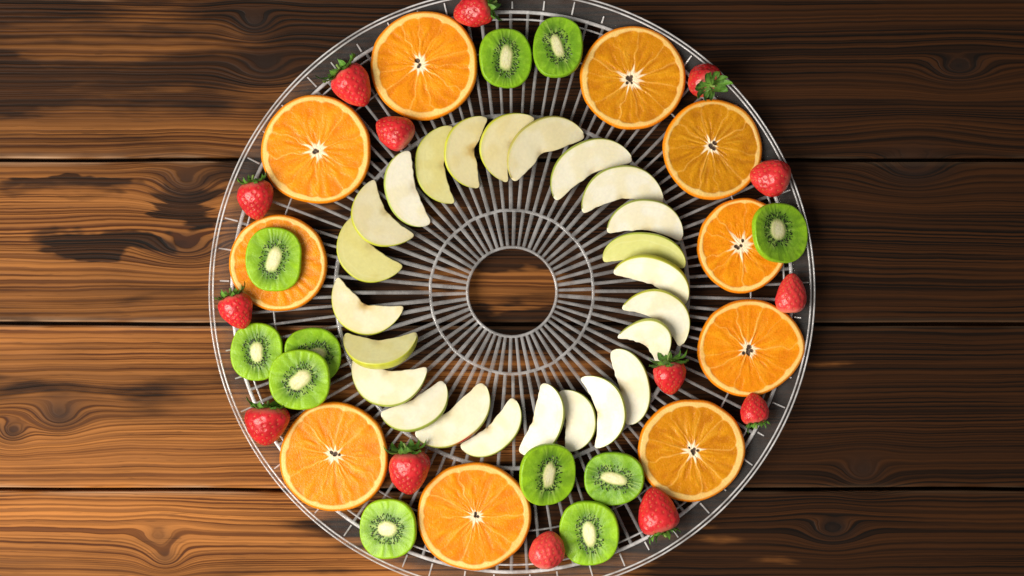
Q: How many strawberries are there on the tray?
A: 14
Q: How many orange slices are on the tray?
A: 10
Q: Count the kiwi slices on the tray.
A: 11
